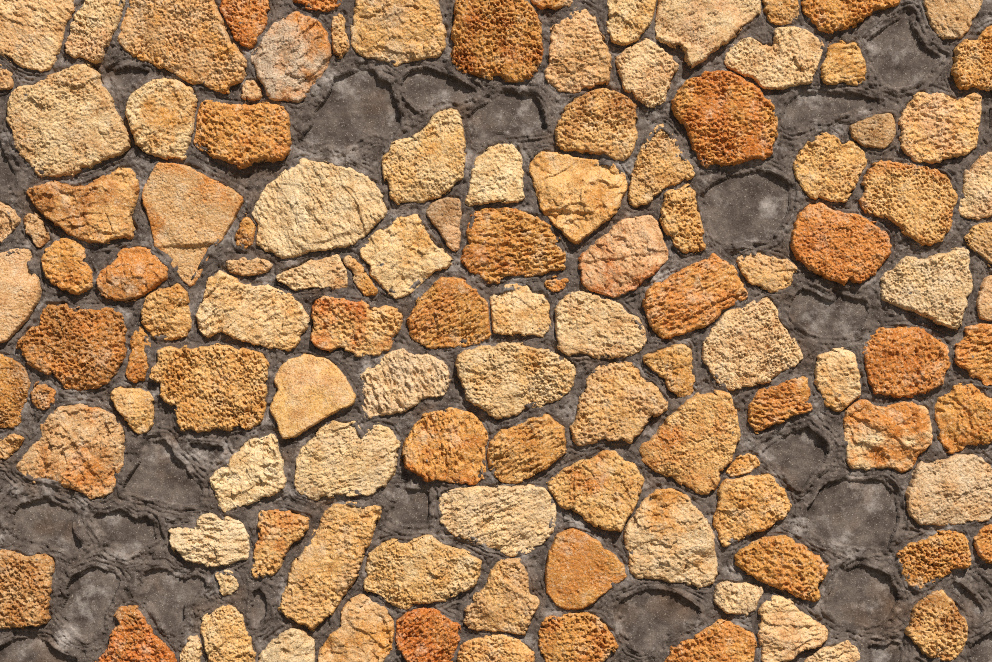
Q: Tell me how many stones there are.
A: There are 121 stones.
